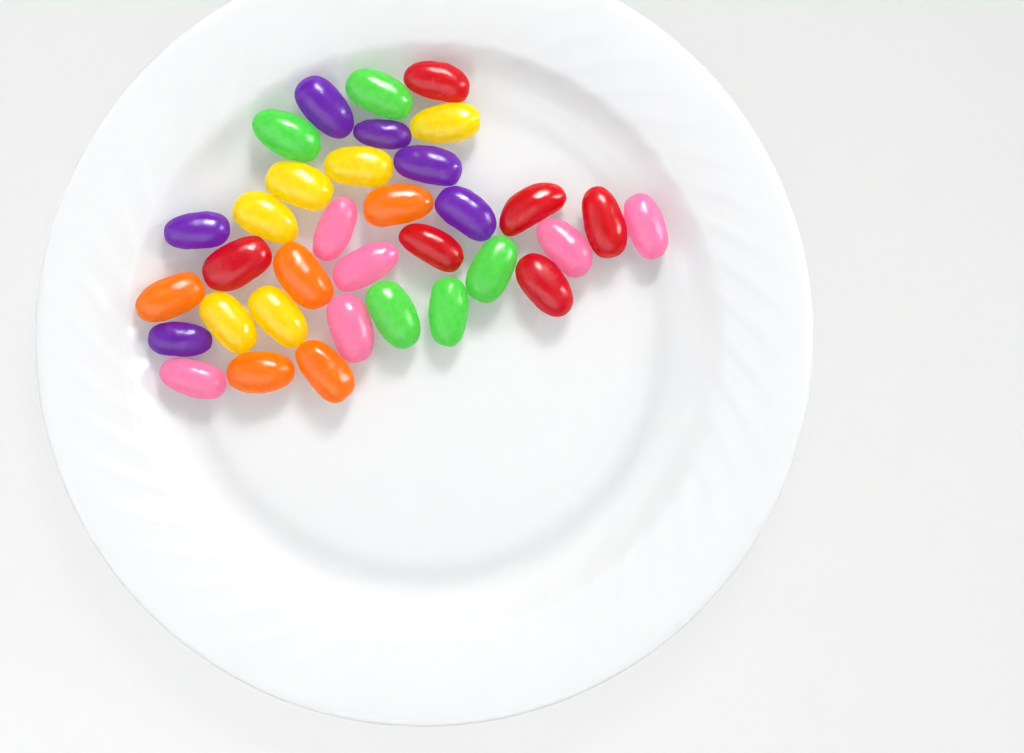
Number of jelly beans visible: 34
